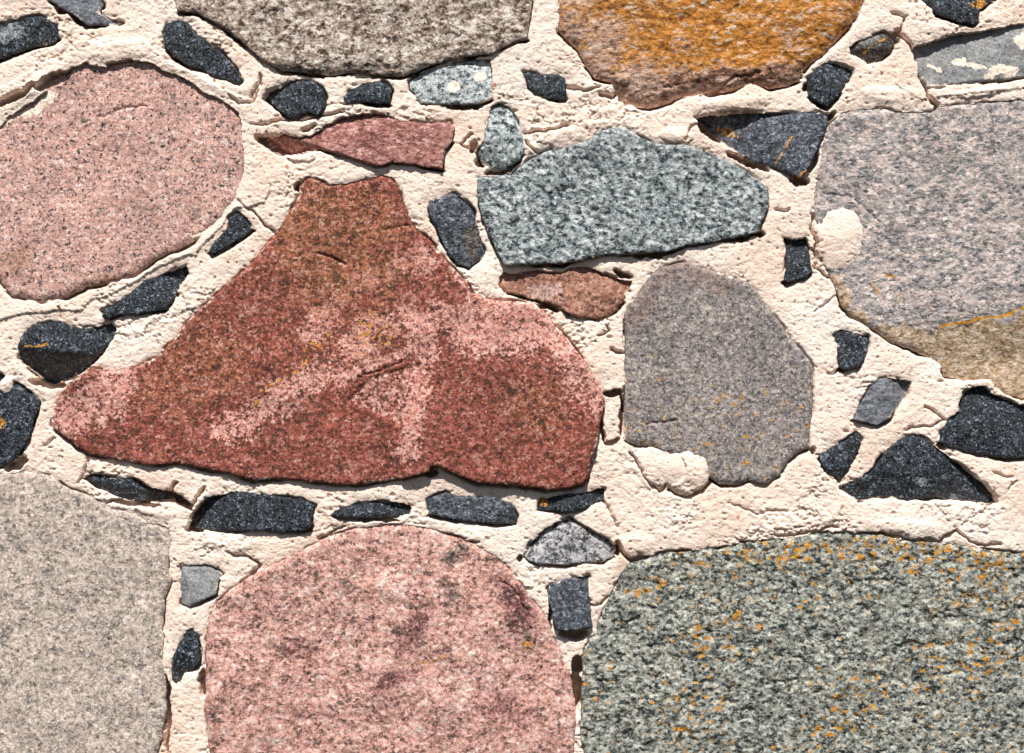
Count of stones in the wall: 45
